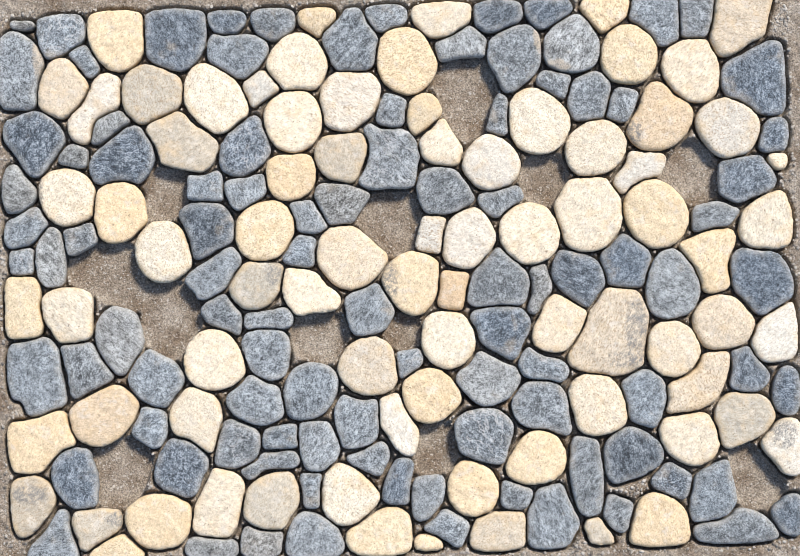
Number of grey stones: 97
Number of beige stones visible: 78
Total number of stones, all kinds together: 175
